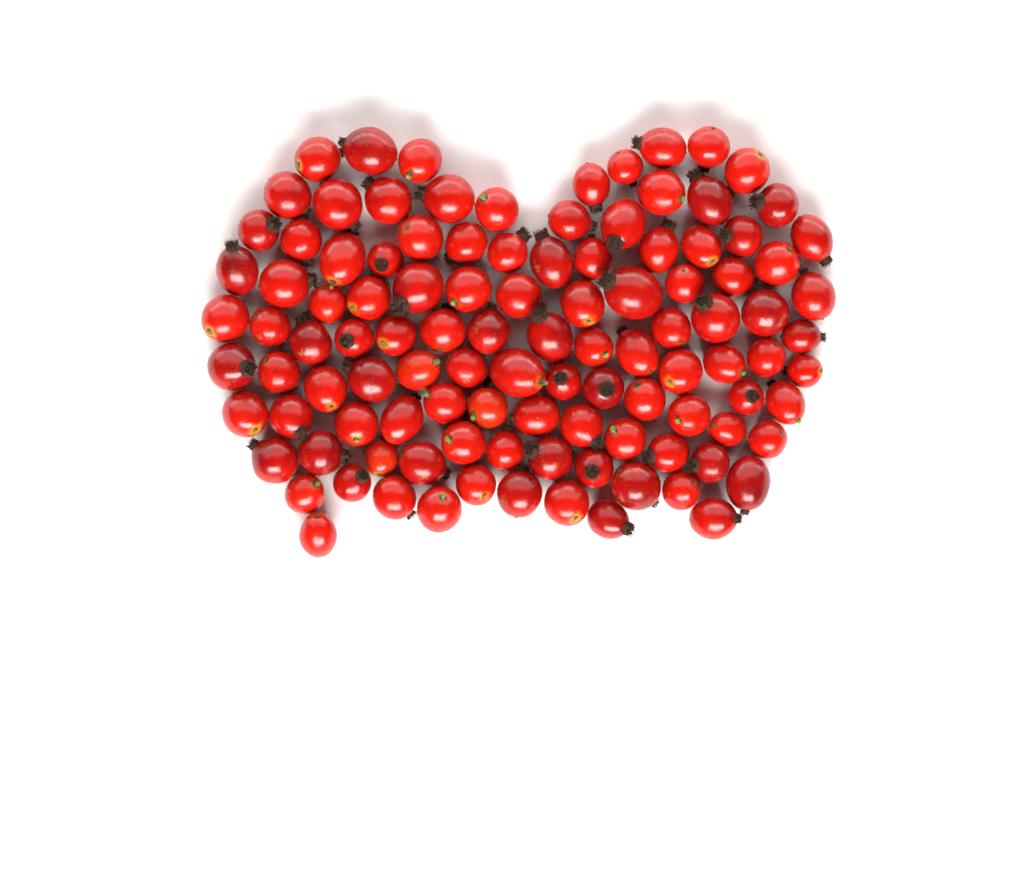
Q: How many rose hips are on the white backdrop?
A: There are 109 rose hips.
